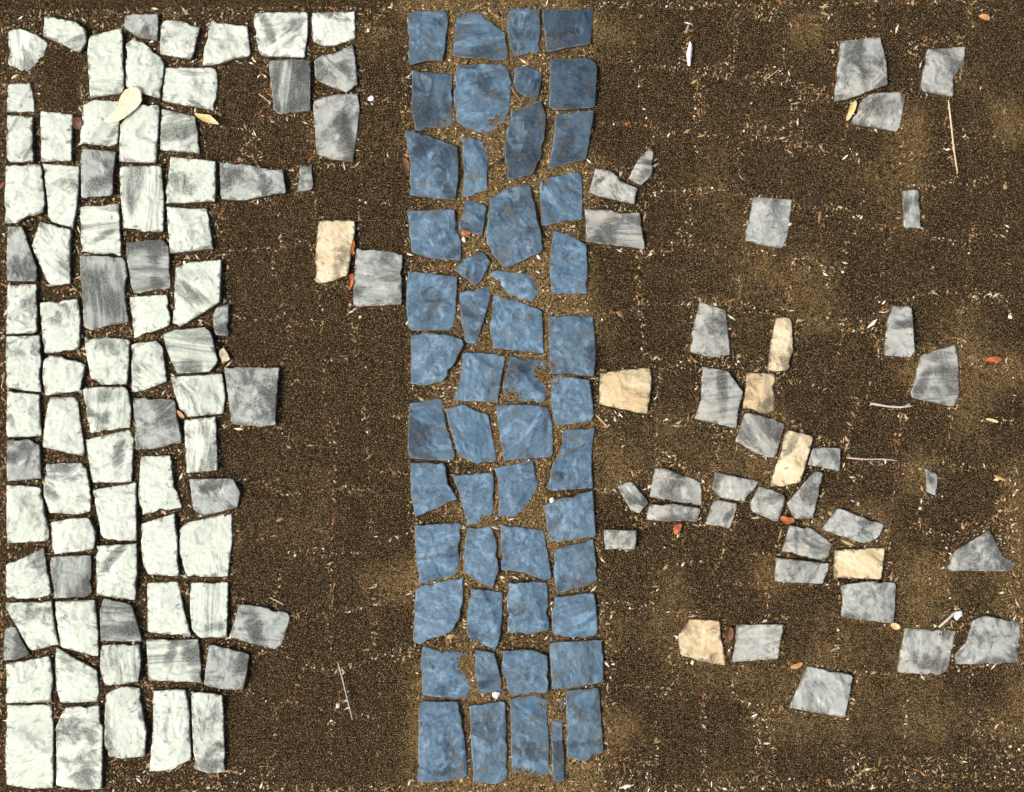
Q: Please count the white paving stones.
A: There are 59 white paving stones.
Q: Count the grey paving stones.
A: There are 53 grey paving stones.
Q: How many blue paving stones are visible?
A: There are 52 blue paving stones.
